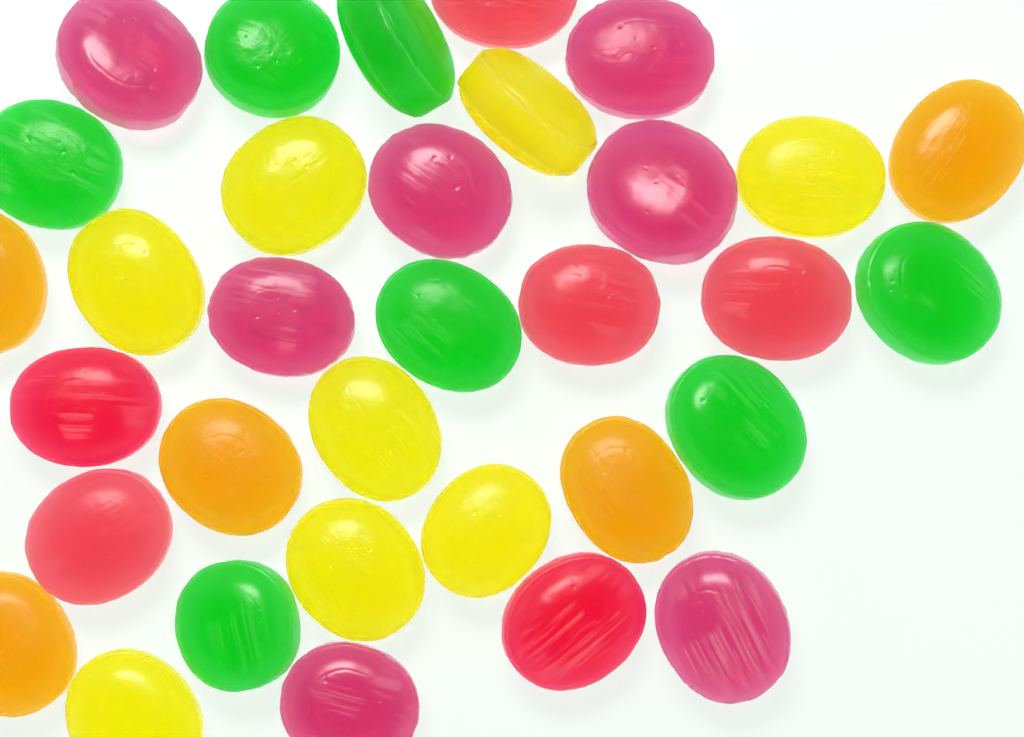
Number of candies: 33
